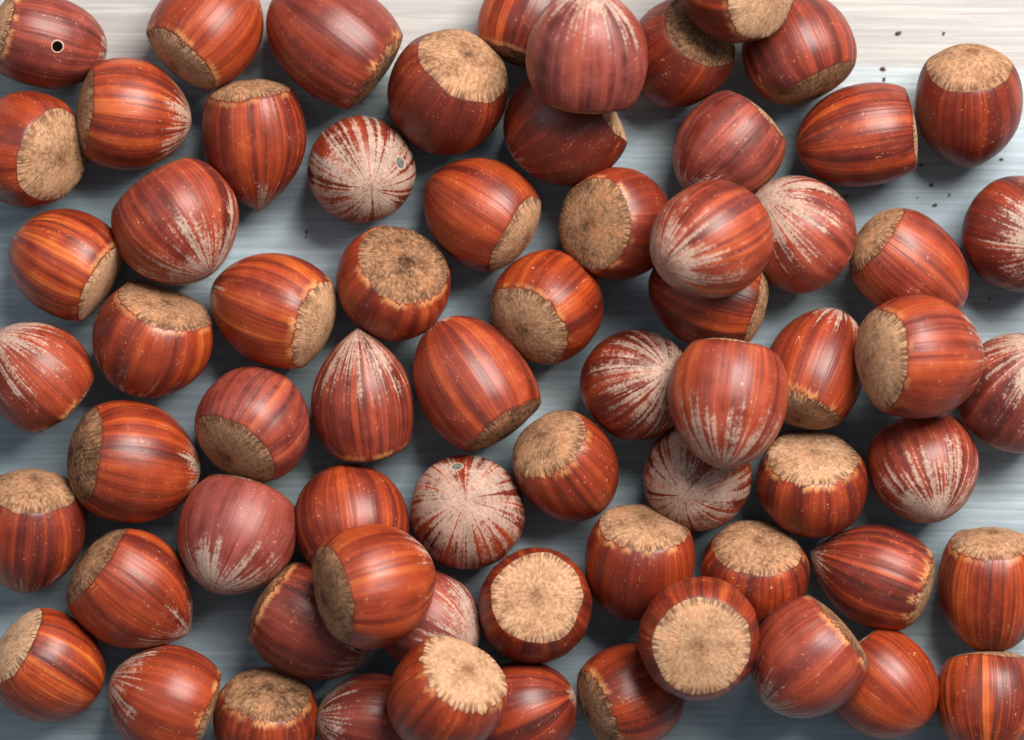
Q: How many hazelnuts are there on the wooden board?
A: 68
